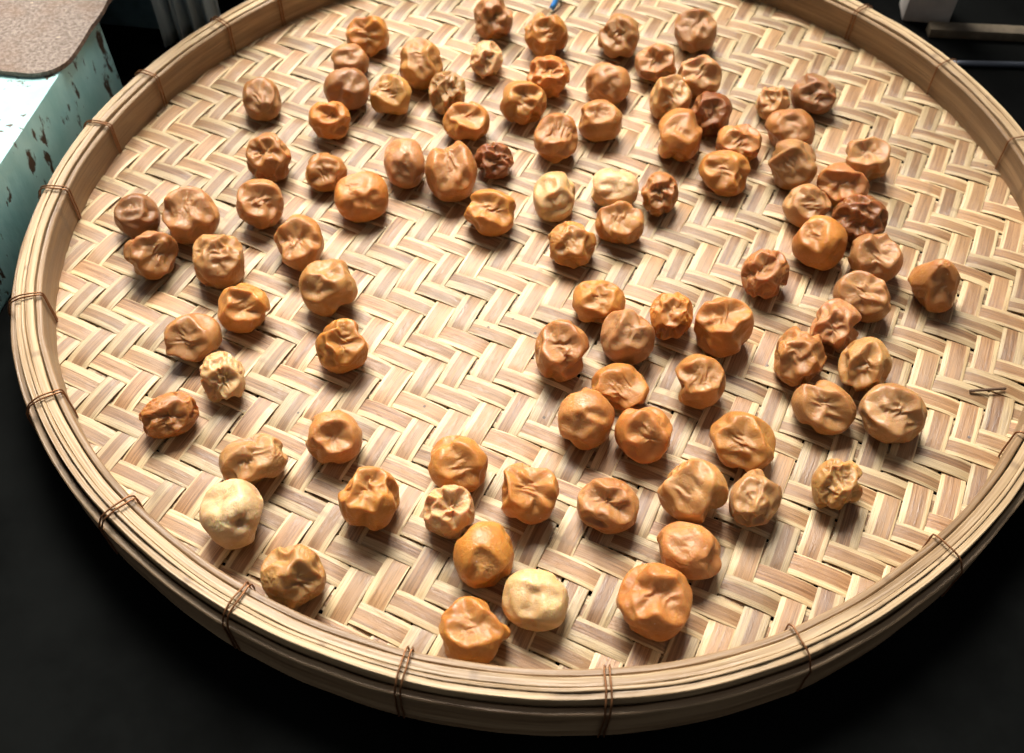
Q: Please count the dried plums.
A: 95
